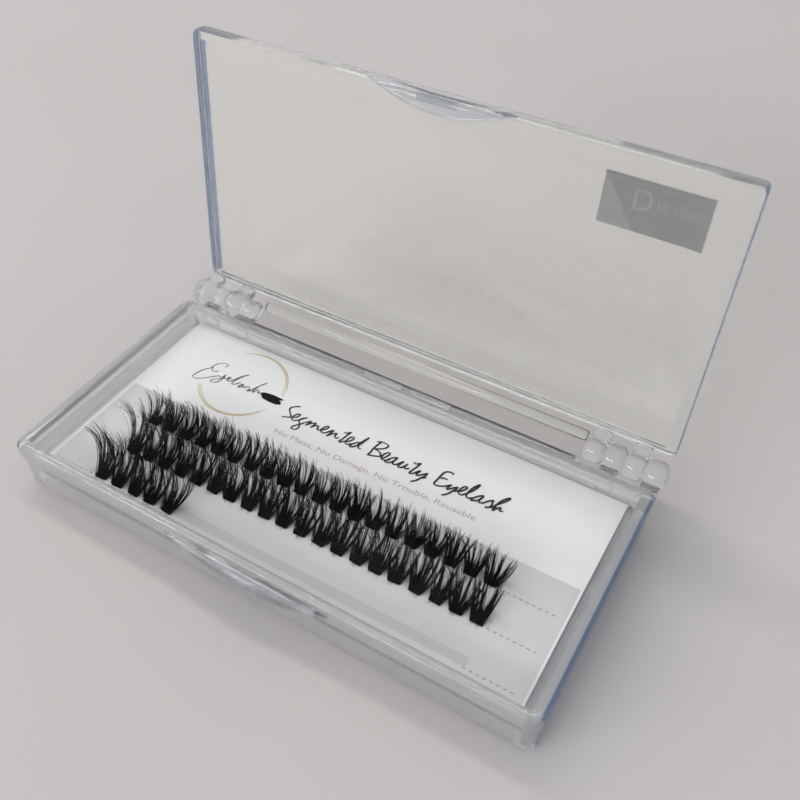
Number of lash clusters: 45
